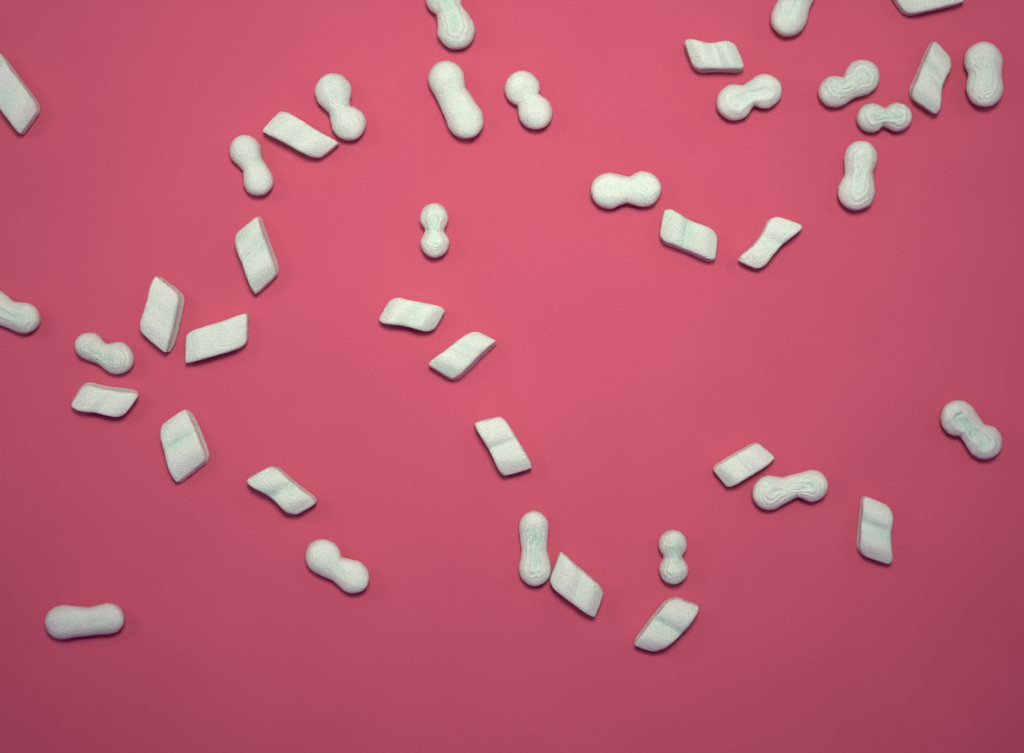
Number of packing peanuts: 41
